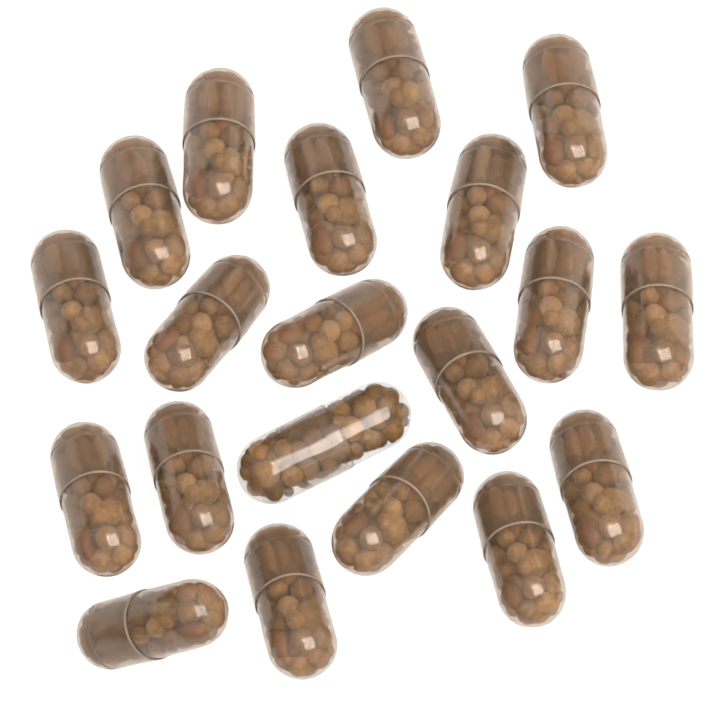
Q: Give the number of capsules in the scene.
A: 20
